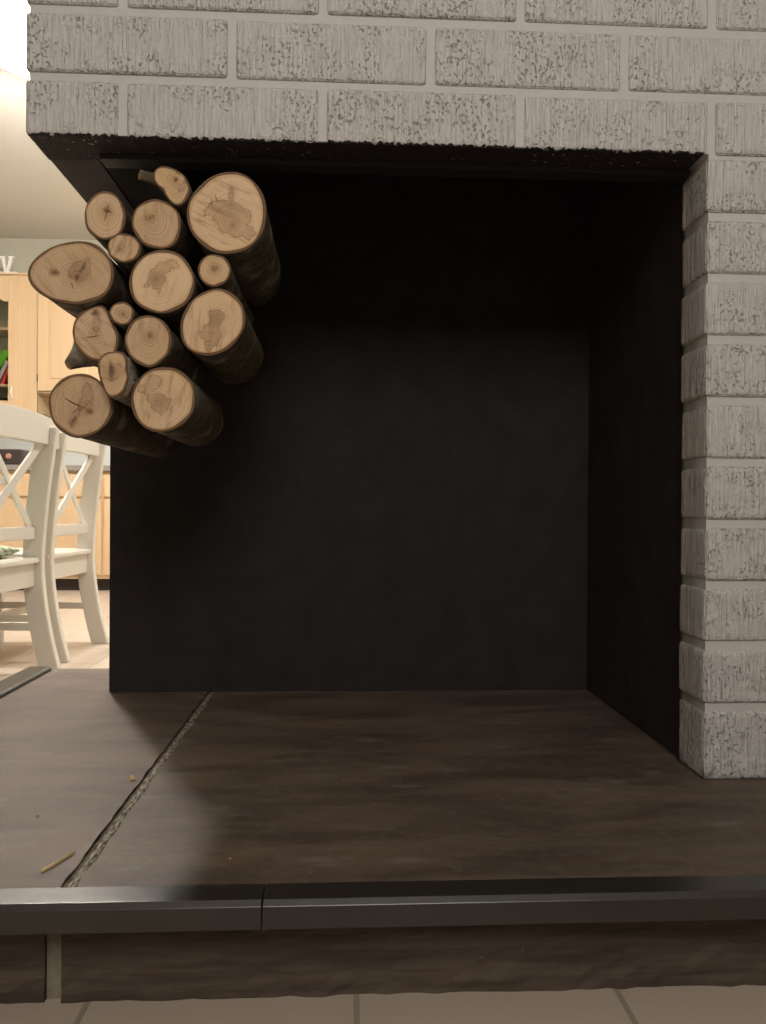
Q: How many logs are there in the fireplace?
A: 15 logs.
